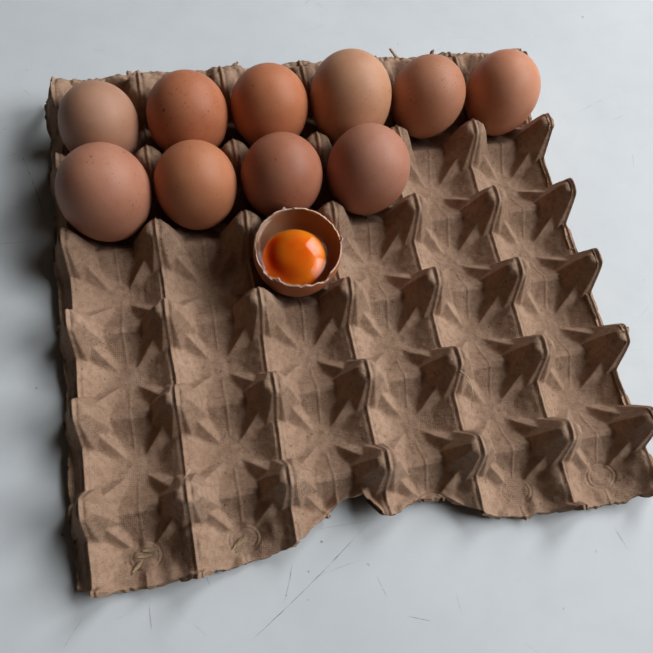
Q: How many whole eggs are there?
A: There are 10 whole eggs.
